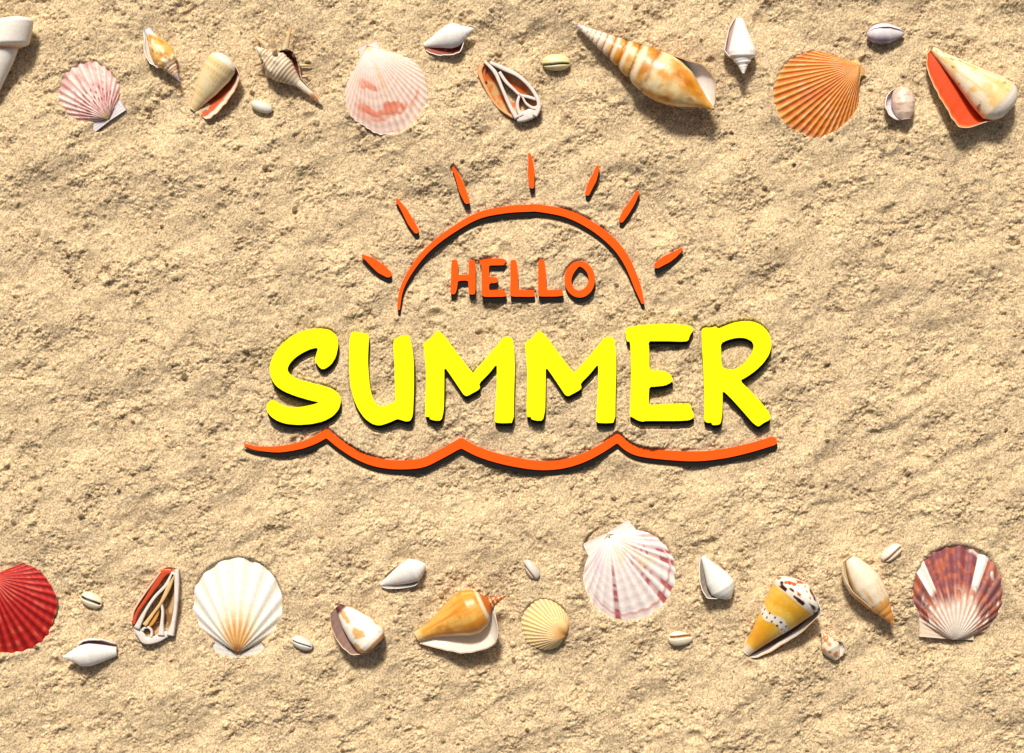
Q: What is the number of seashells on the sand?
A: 35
